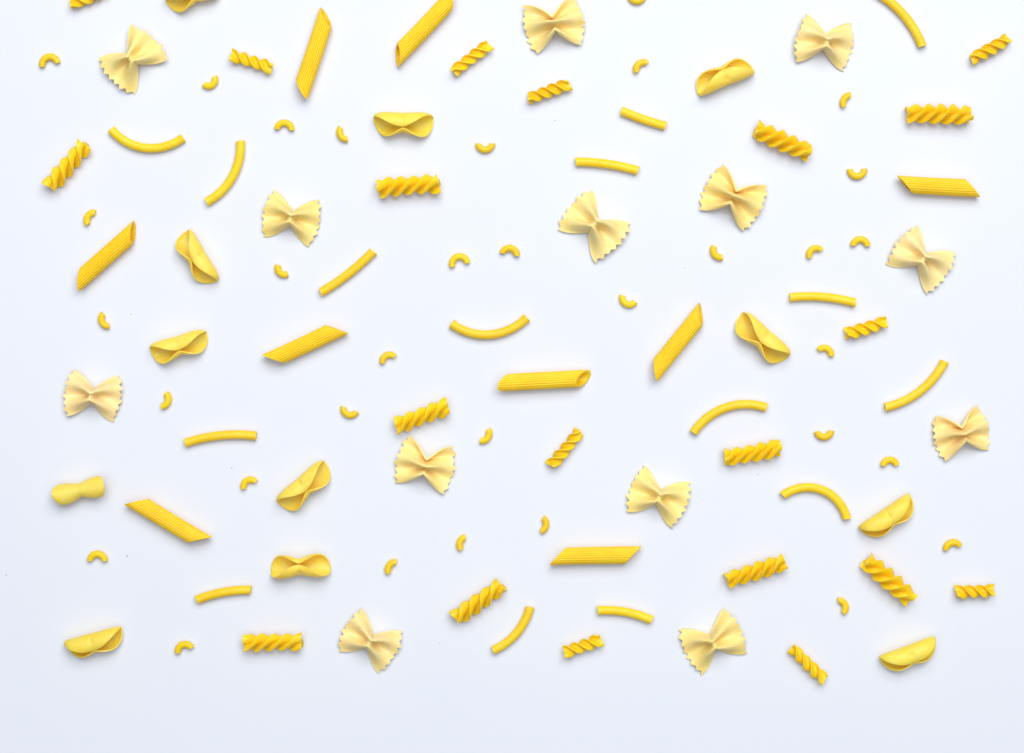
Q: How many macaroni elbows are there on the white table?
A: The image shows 33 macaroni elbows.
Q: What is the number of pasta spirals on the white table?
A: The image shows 20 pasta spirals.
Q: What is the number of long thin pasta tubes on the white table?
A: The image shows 15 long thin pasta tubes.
